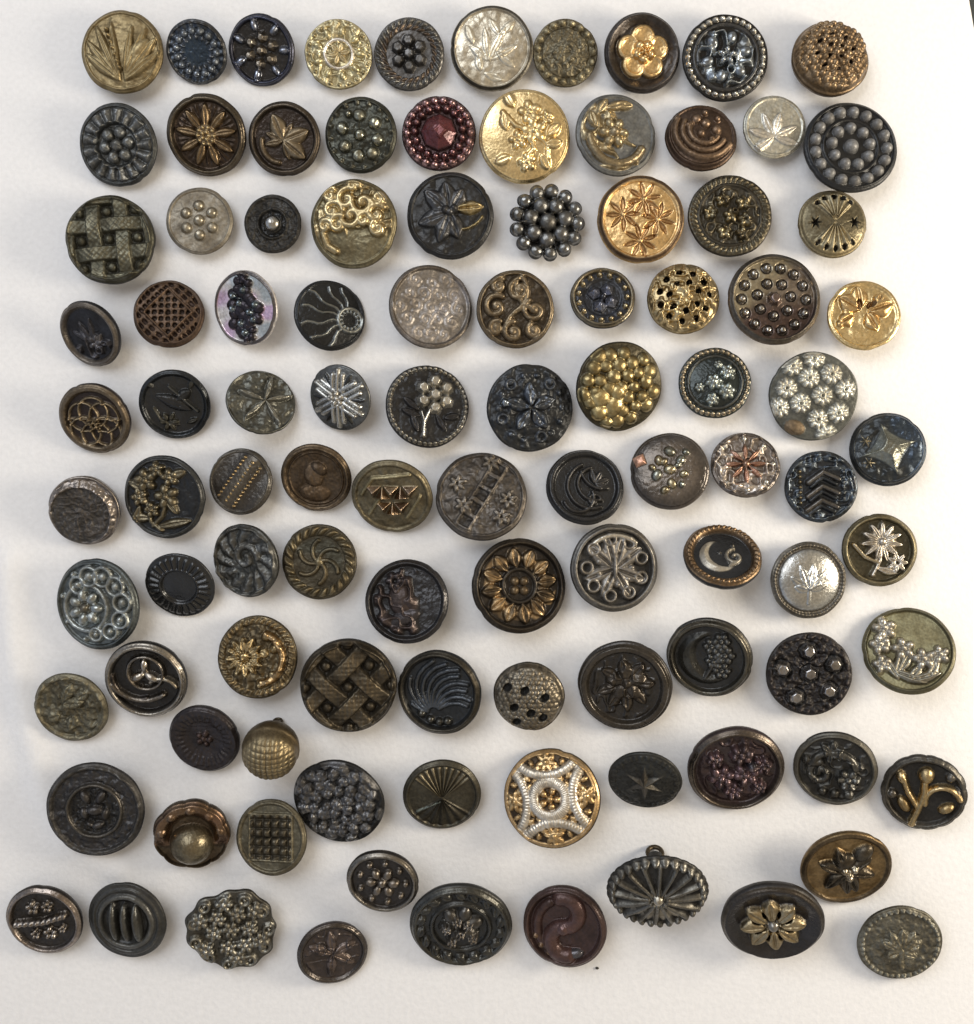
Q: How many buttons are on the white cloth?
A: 102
